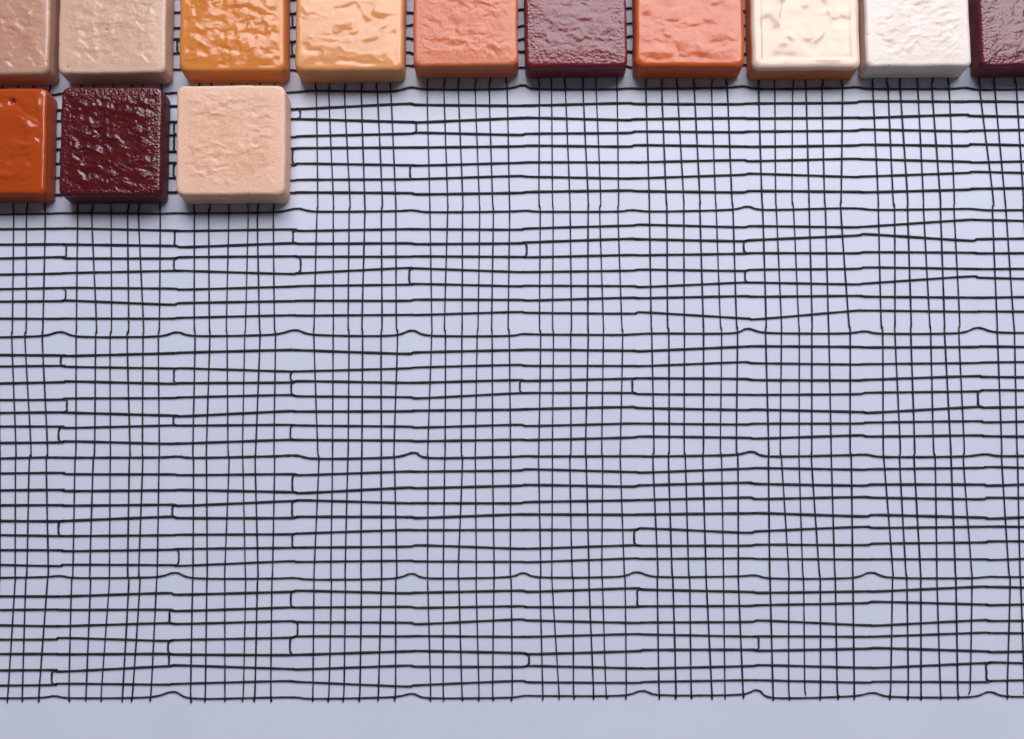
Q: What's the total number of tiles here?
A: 13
